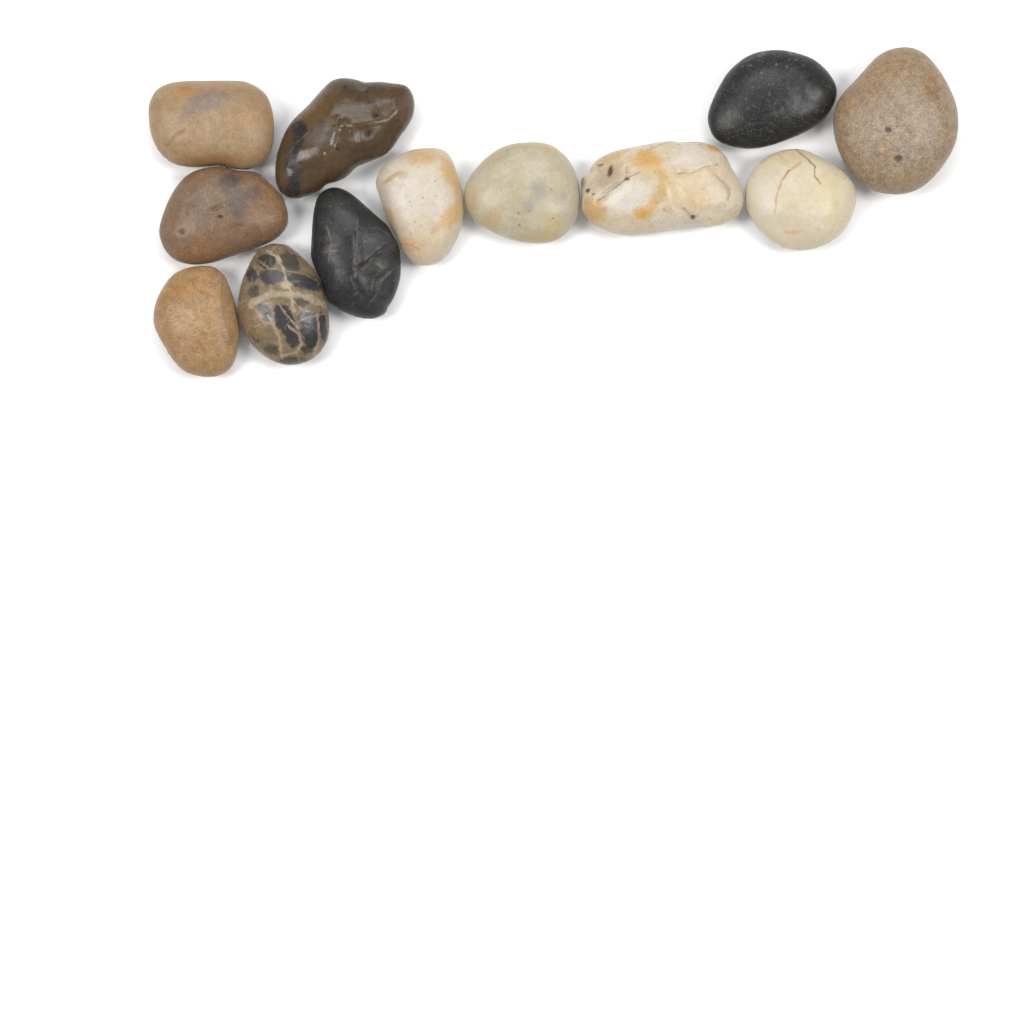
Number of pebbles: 12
